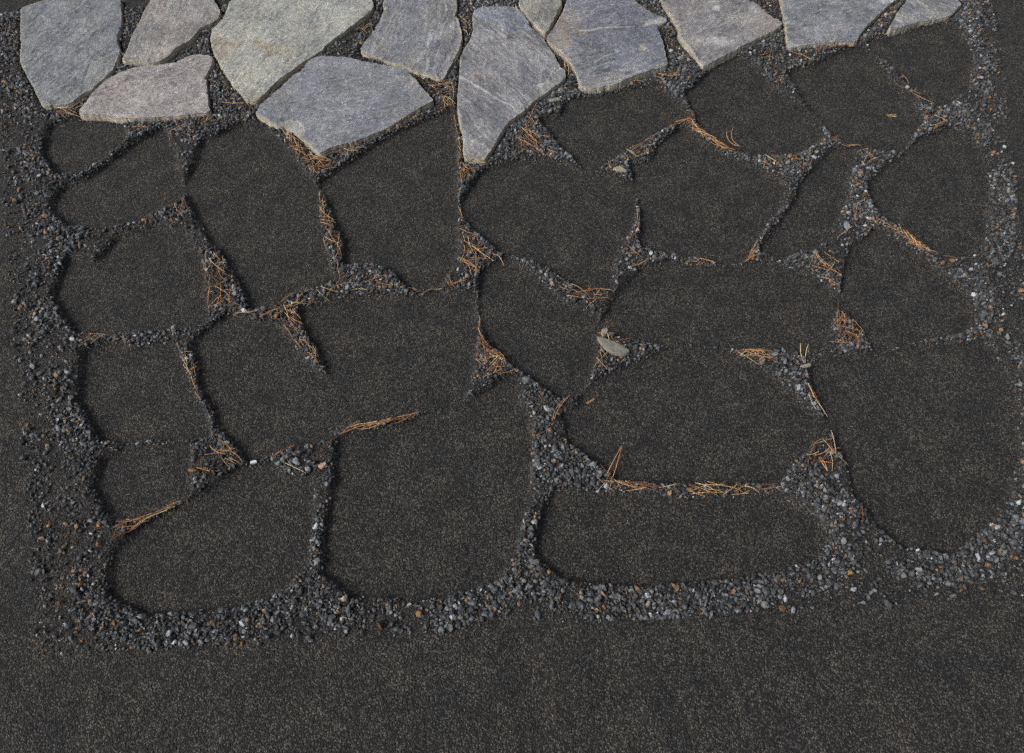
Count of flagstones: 12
